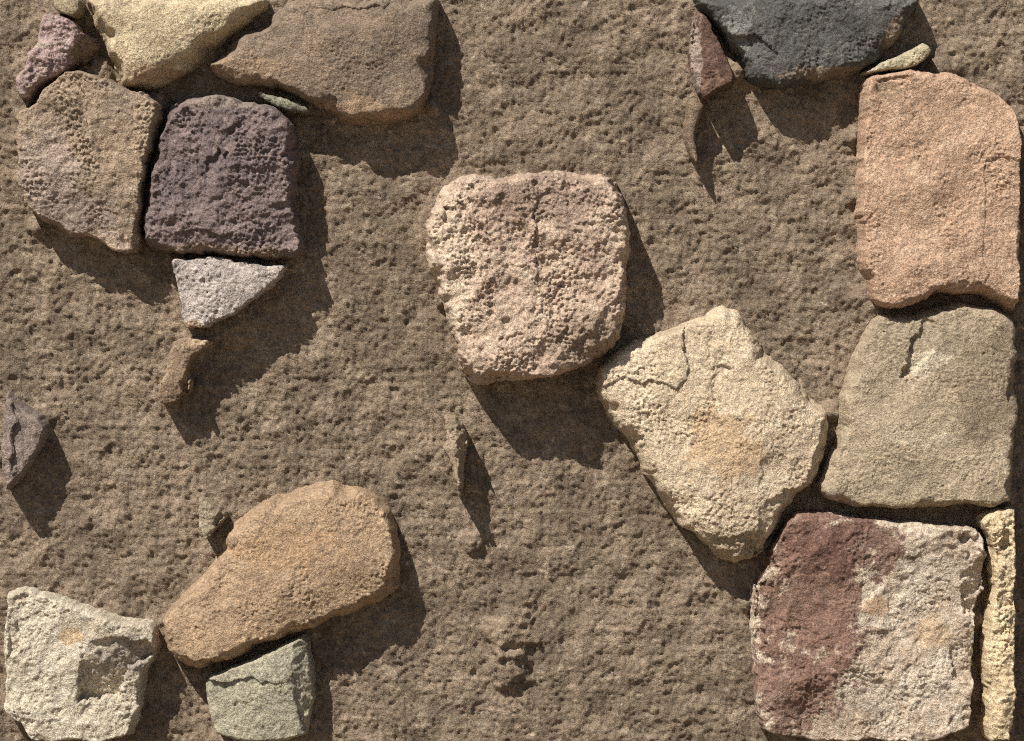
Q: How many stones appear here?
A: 25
